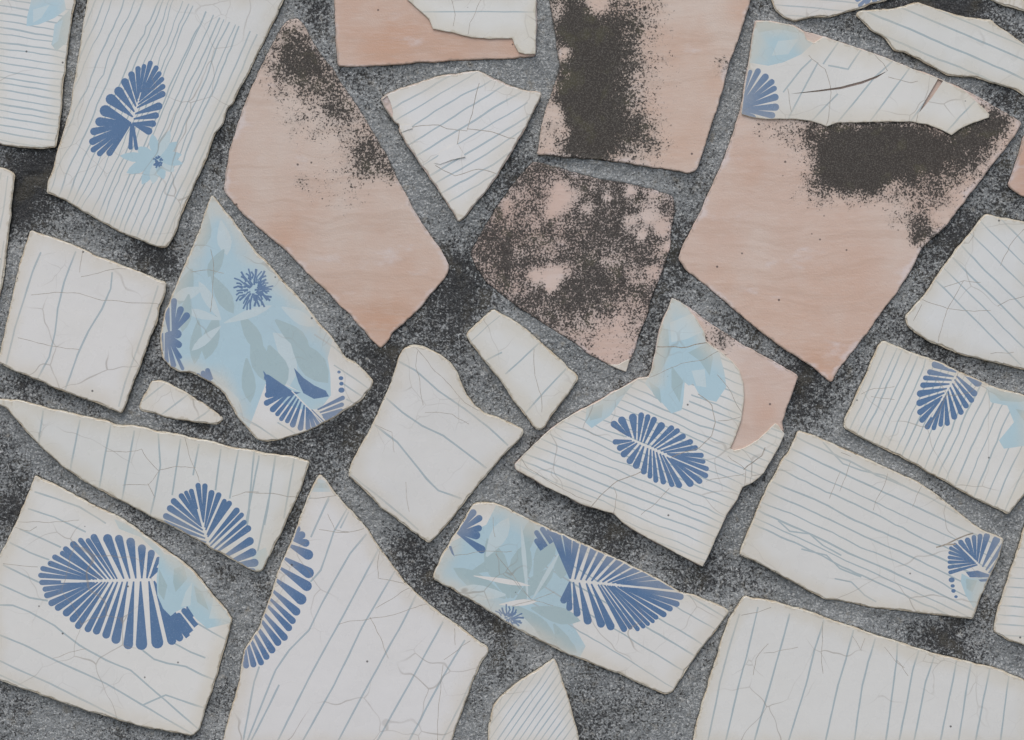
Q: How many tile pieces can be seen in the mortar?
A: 29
